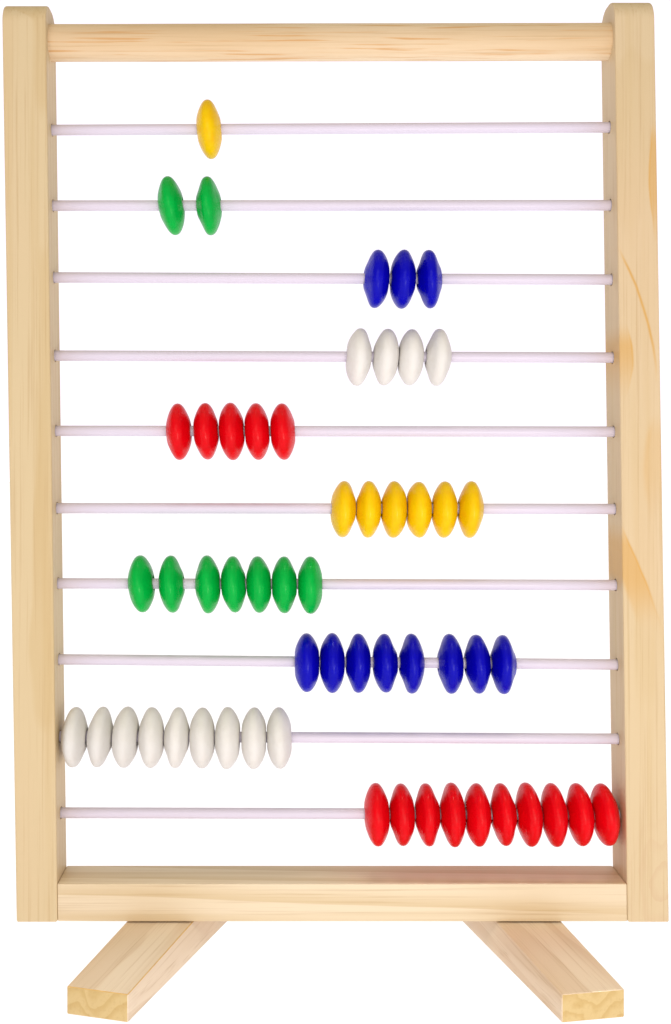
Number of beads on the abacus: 55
